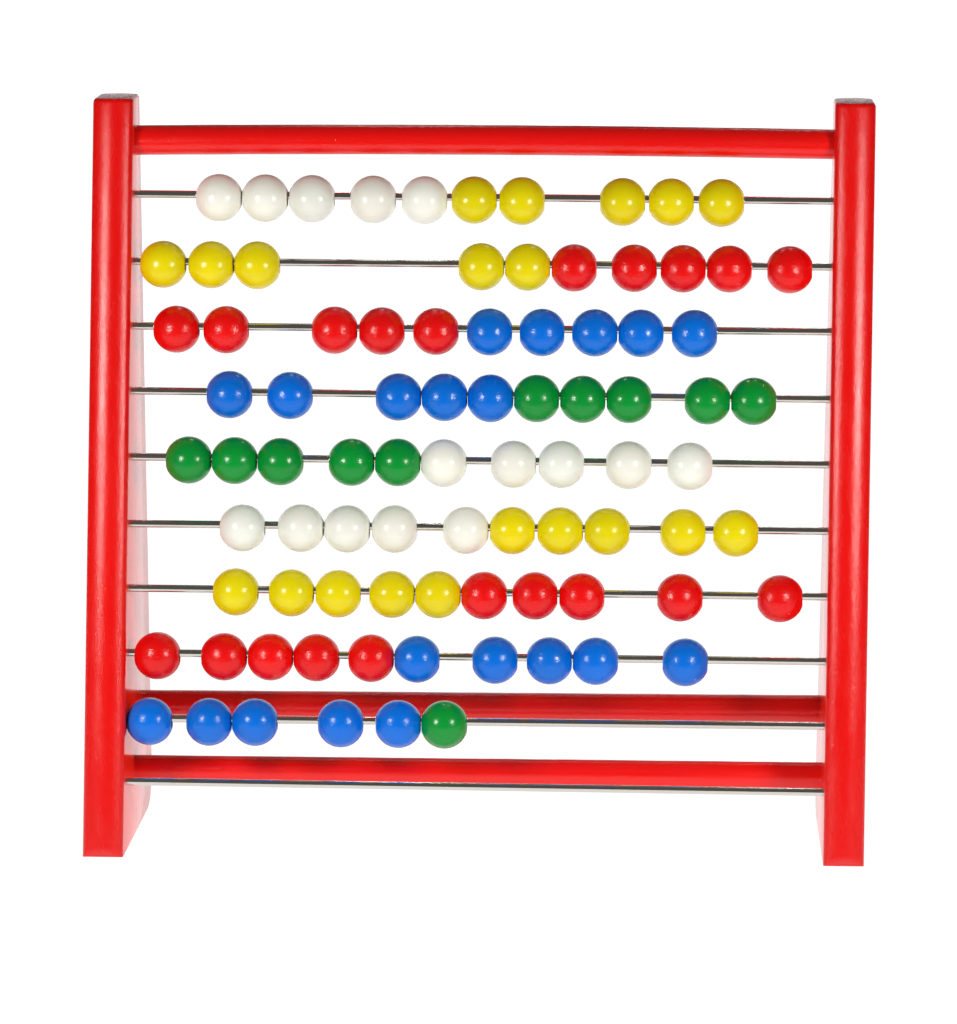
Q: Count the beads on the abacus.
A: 86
